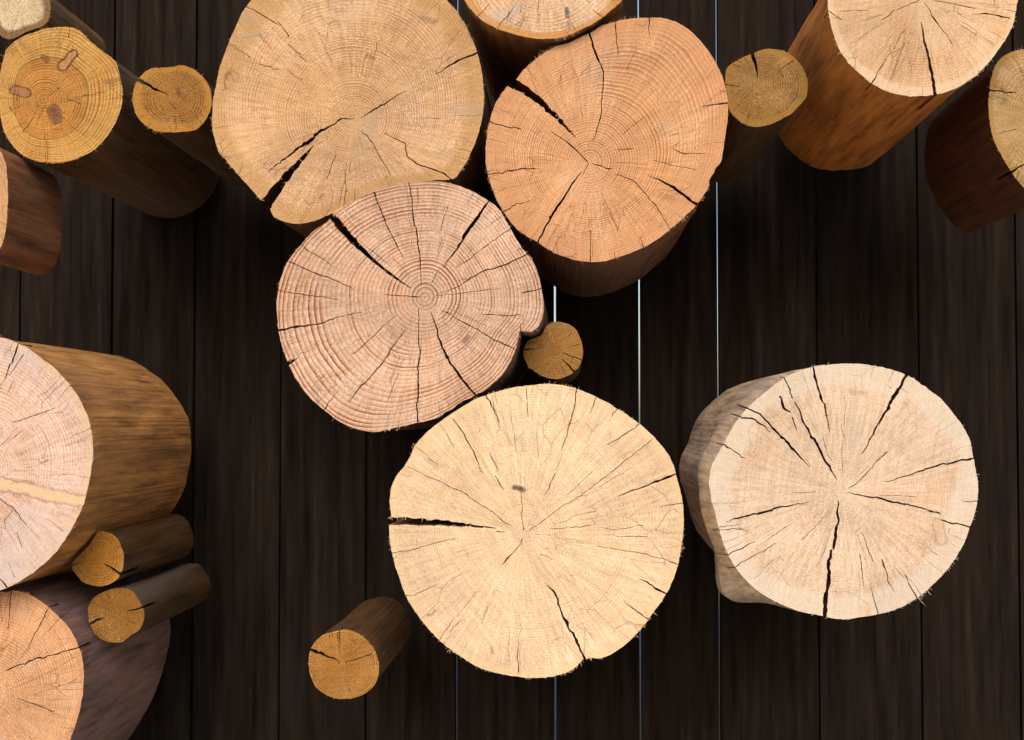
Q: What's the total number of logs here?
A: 19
